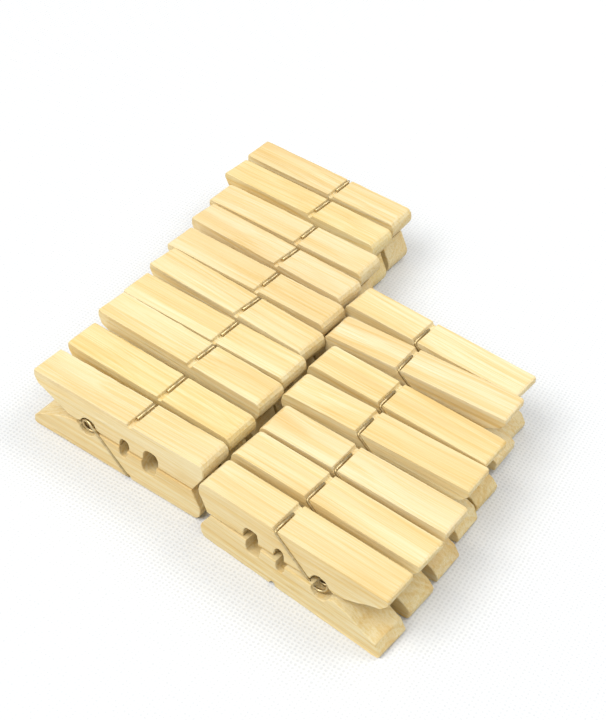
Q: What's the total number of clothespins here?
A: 17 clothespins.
